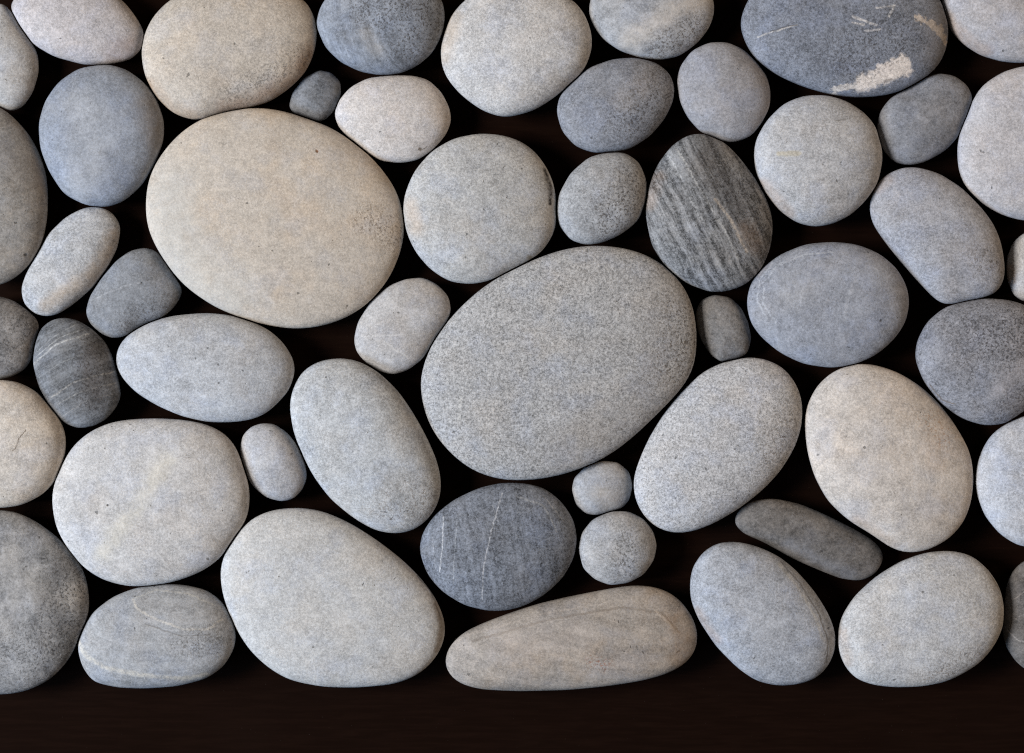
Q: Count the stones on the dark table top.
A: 51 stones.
